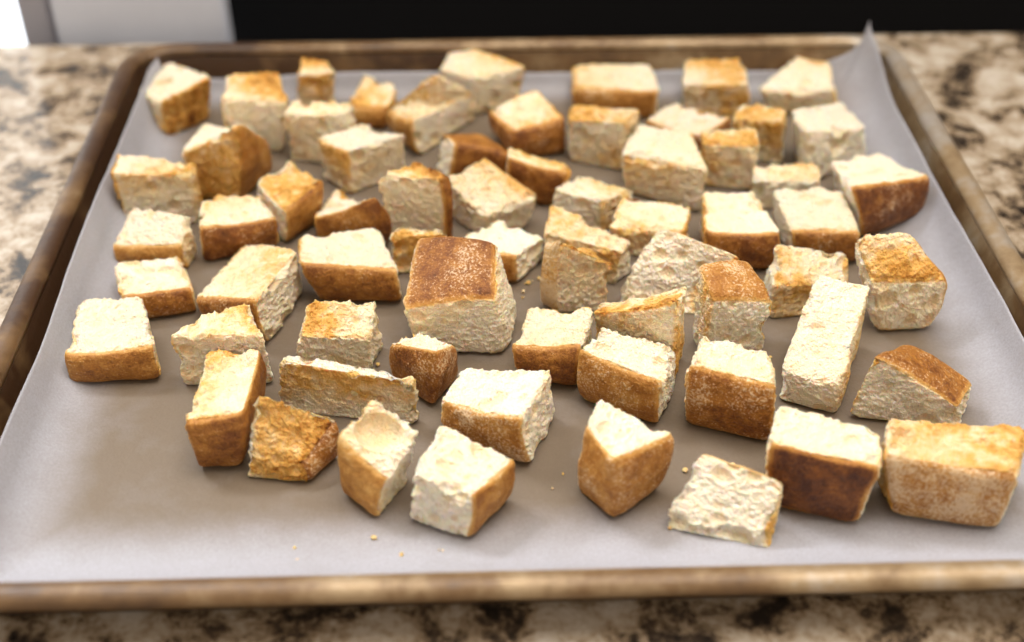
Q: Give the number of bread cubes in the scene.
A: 66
